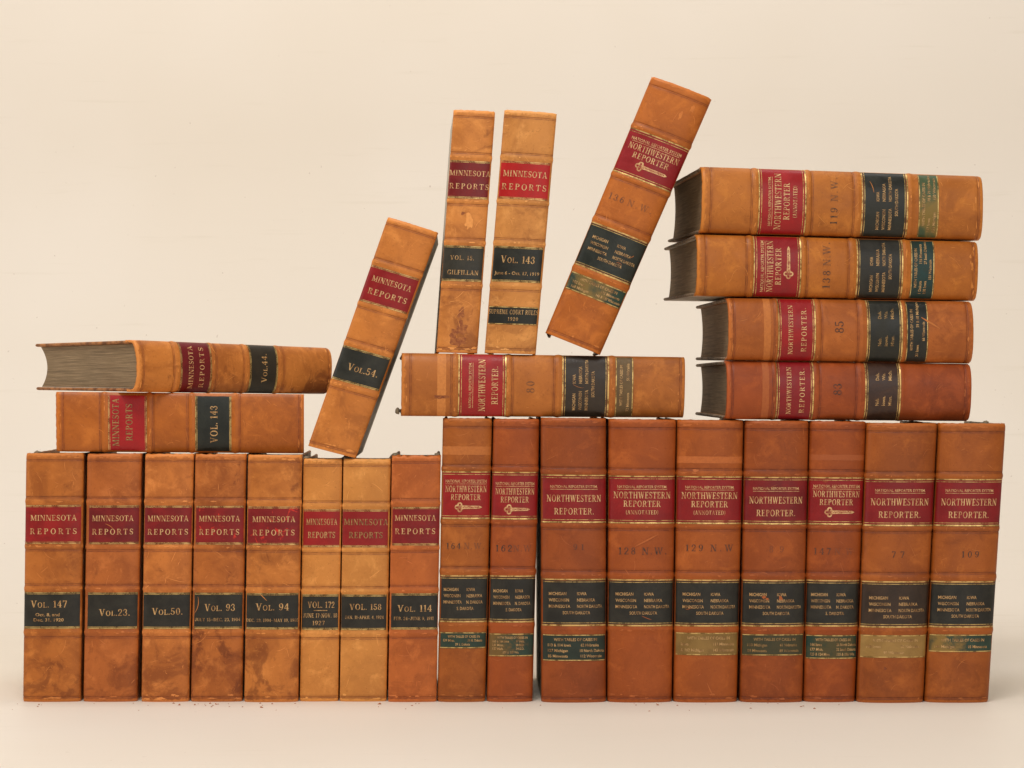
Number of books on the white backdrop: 28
